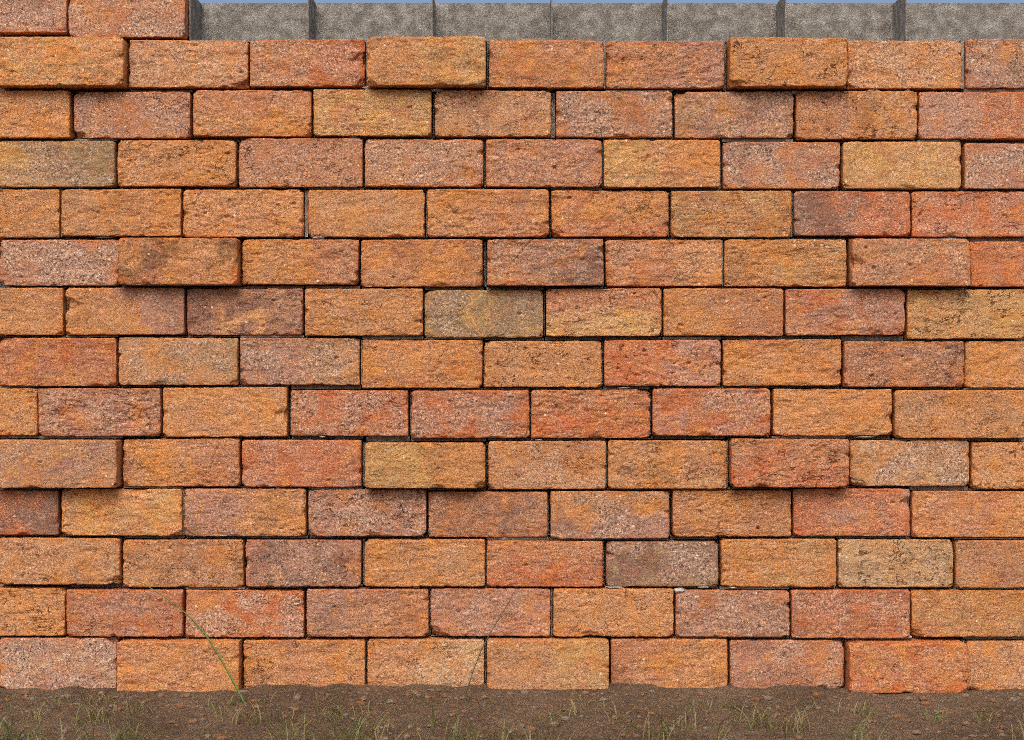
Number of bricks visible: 119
